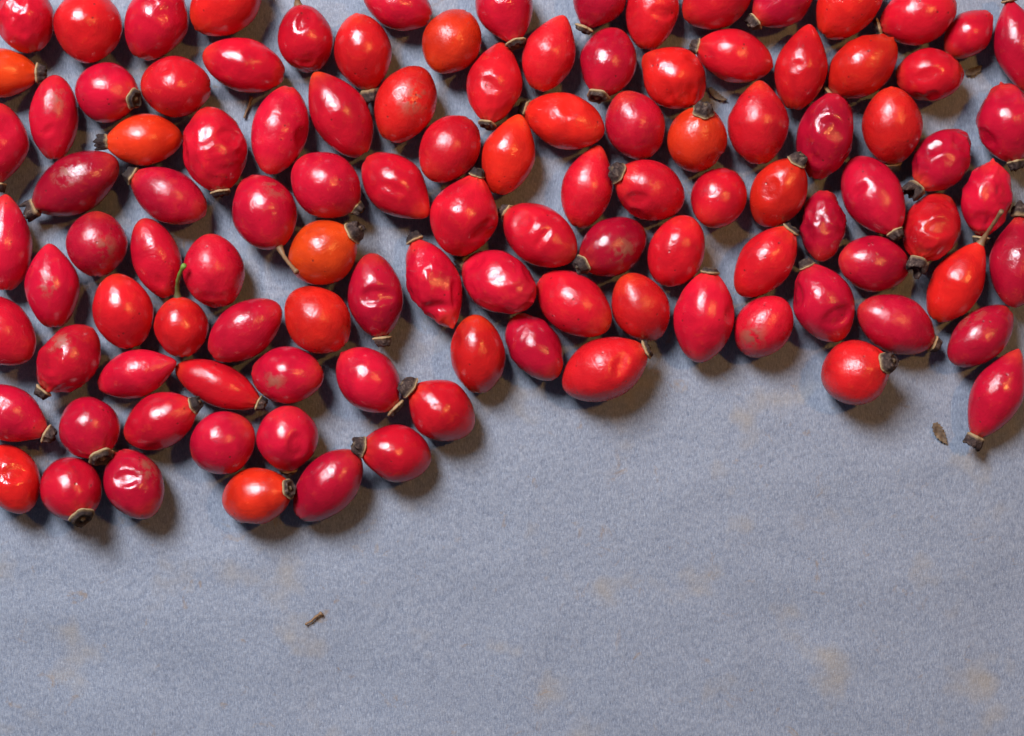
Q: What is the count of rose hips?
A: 110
